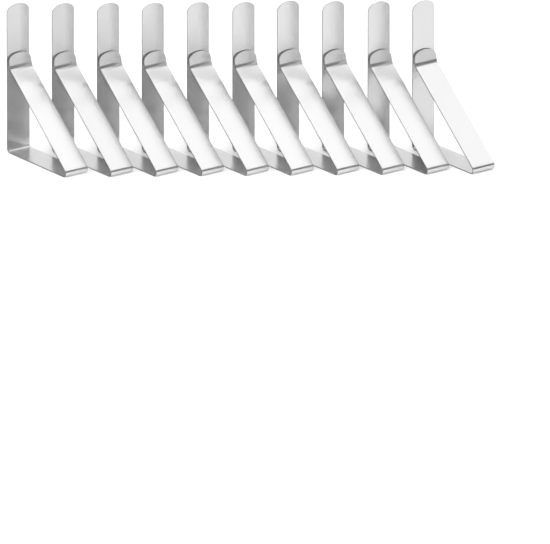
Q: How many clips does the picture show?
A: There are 10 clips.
